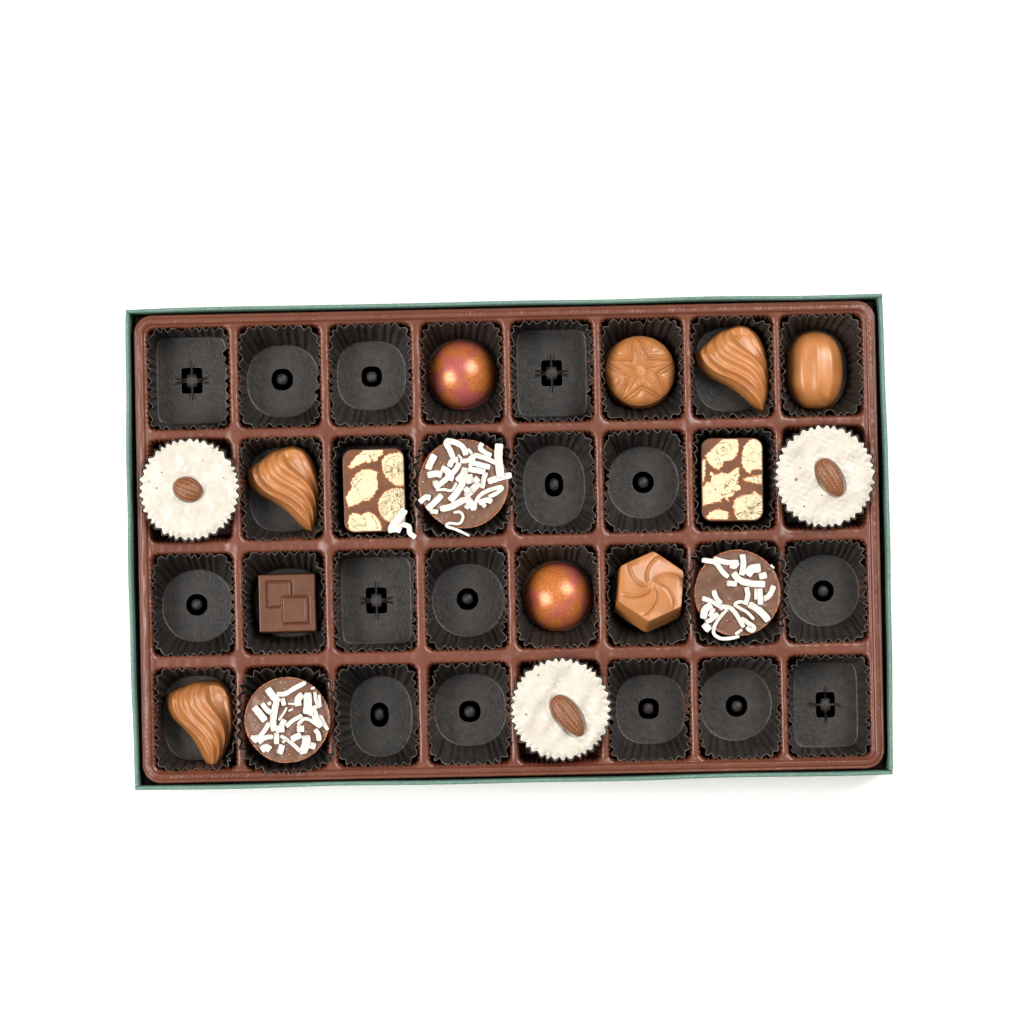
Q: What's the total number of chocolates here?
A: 17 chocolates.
